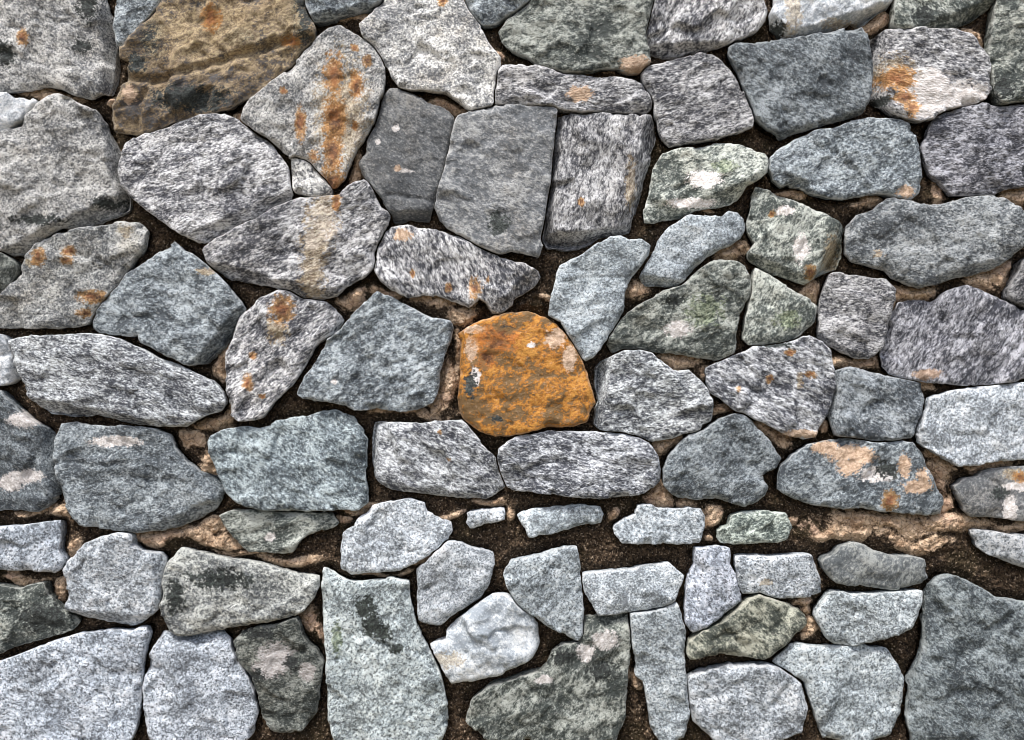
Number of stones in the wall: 86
